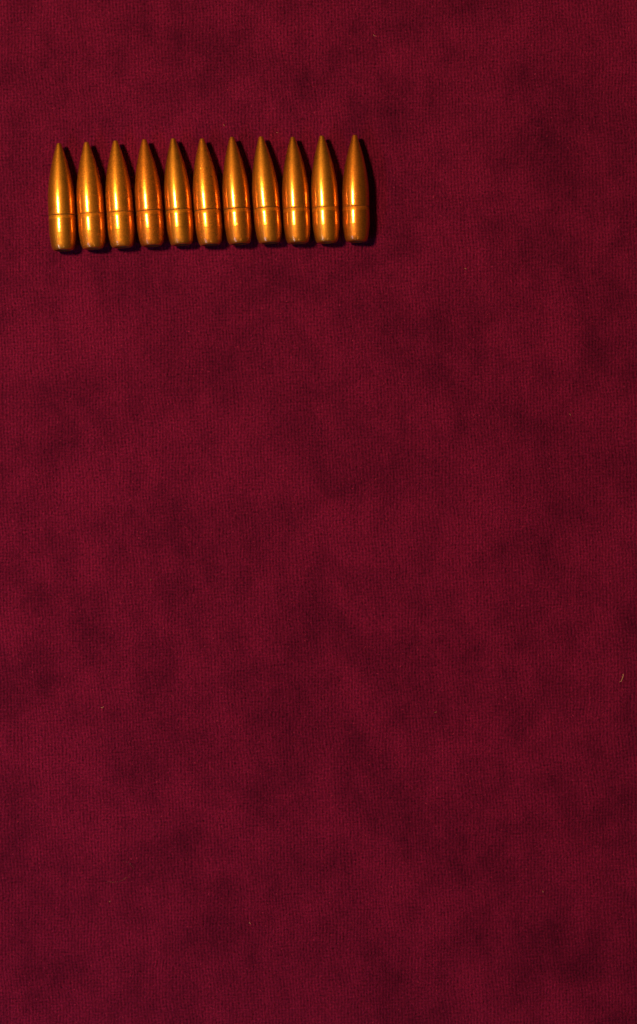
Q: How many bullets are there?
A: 11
